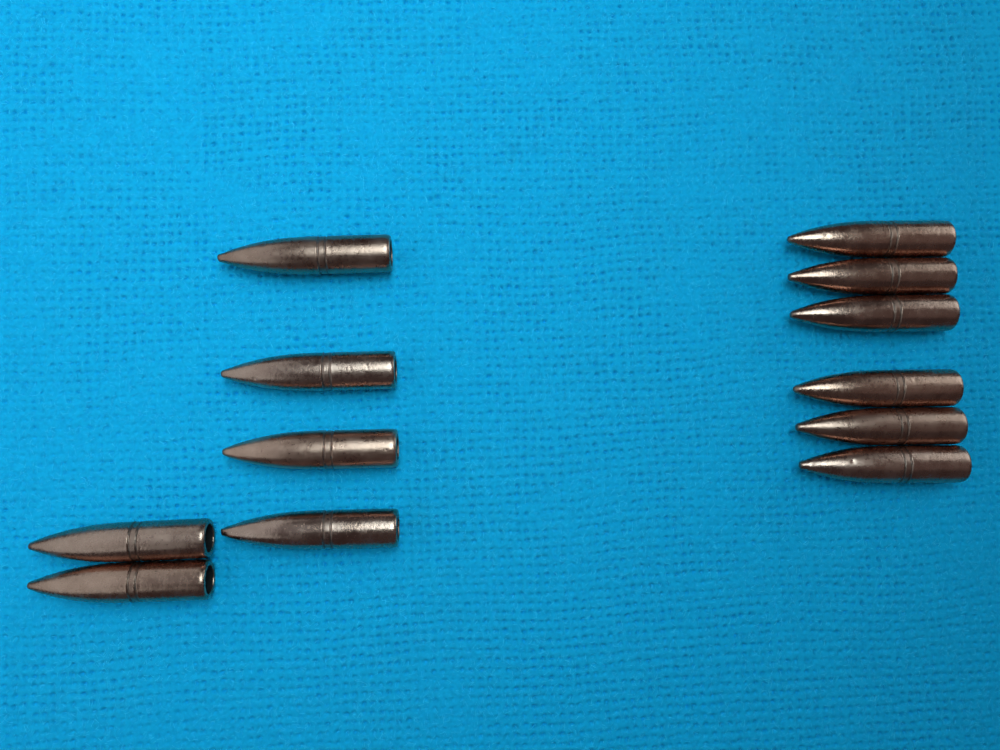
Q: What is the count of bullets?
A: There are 12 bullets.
